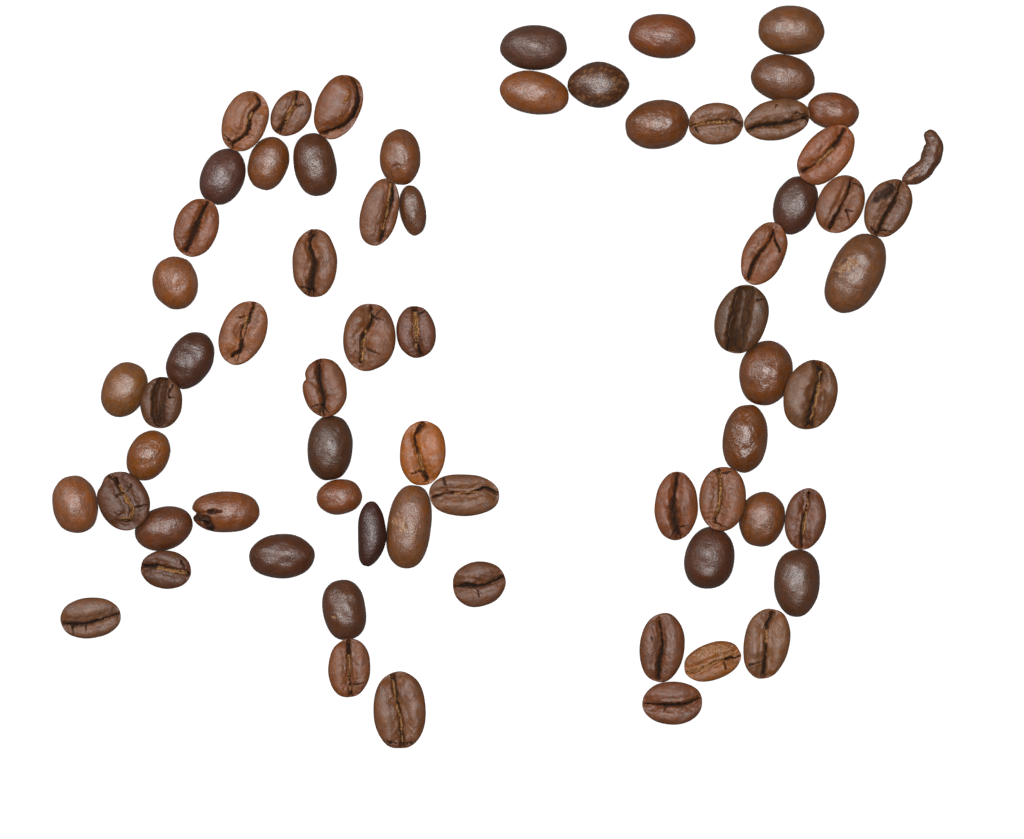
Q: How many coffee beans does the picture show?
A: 68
